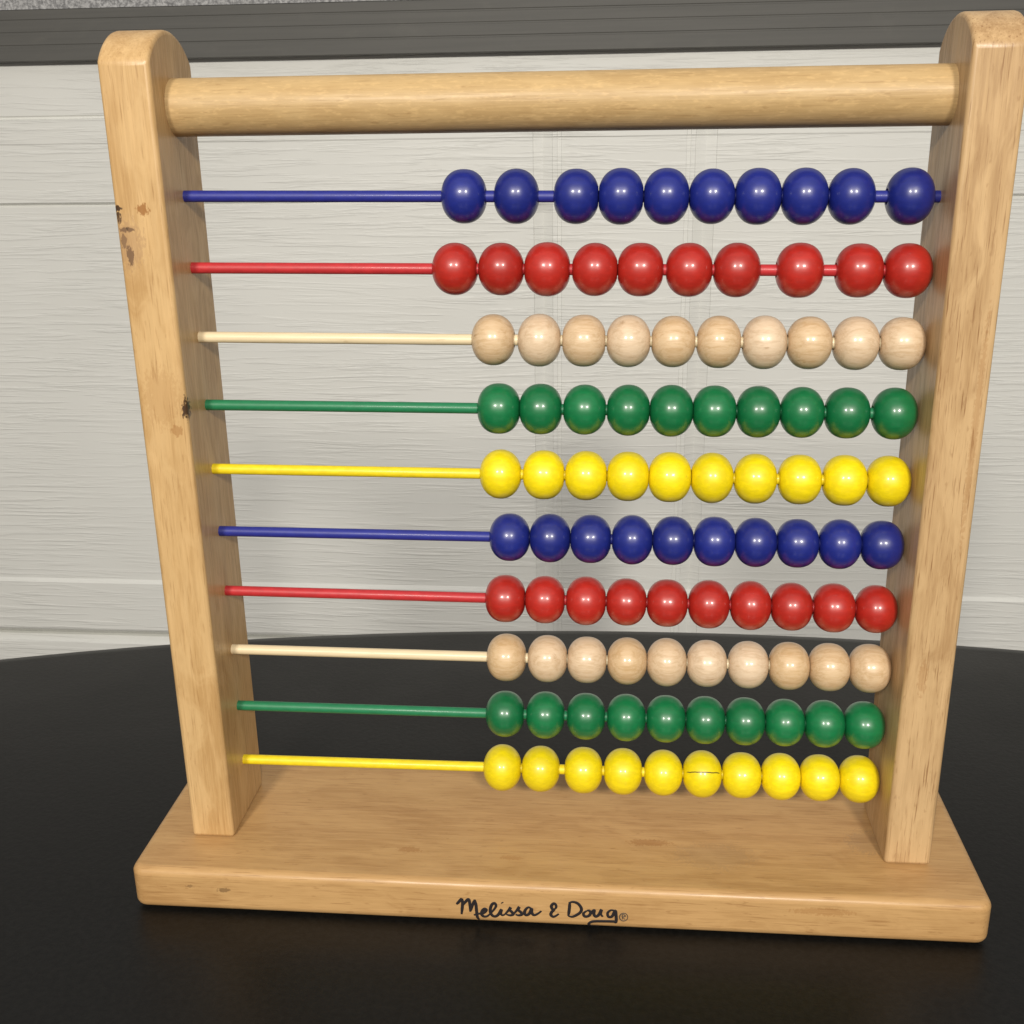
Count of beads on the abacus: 100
